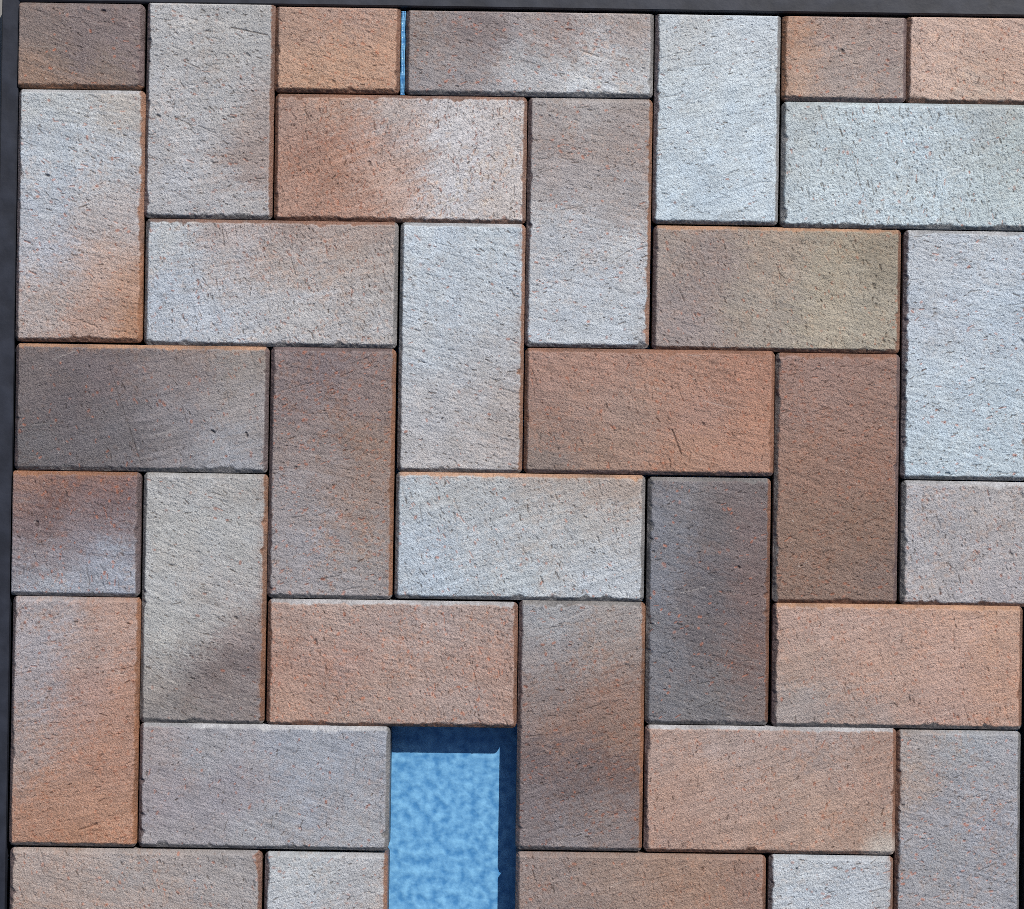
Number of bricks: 35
